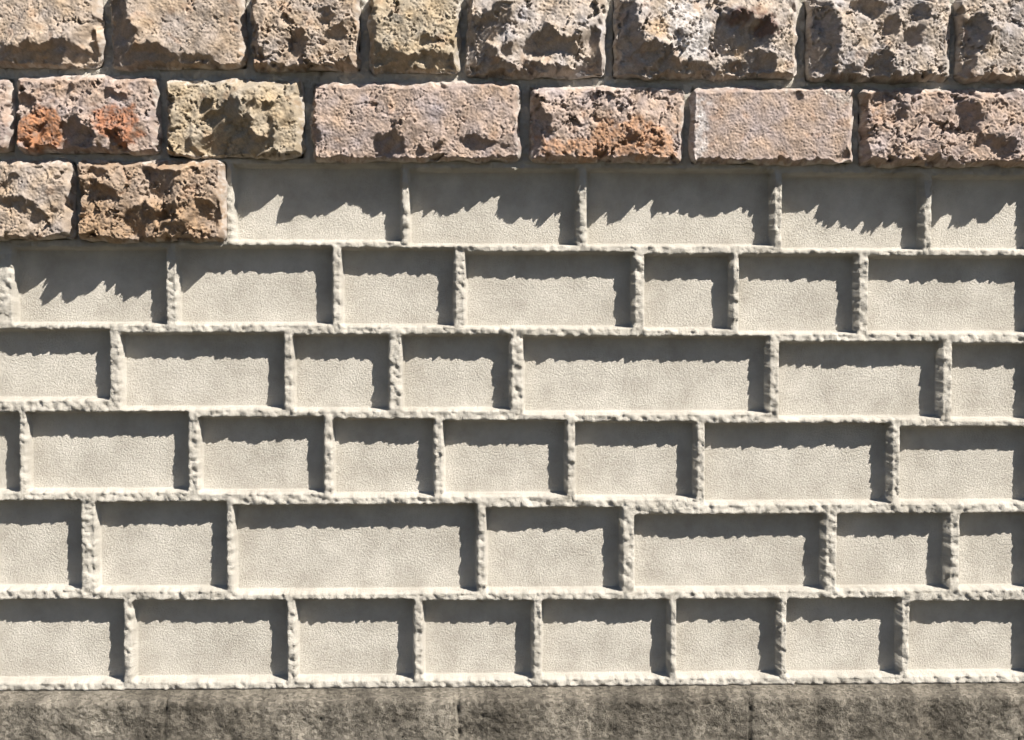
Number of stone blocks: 17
